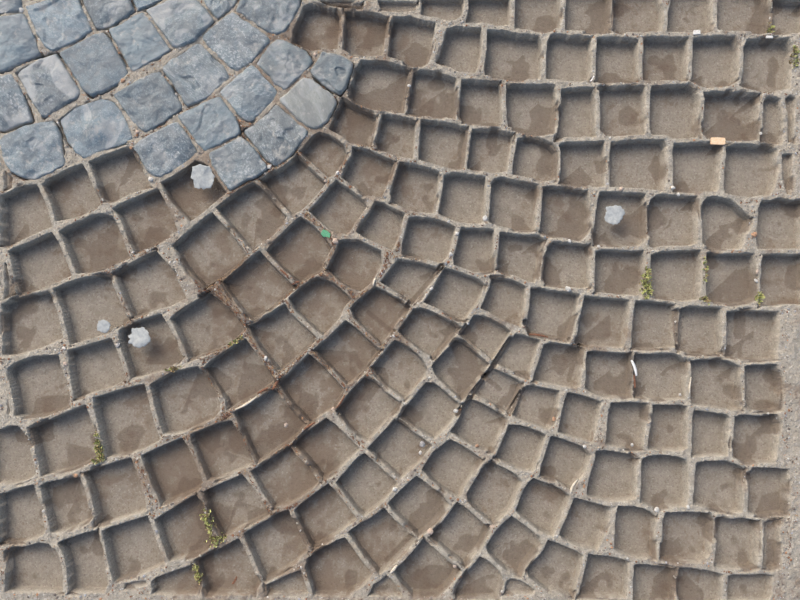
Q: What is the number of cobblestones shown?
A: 25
